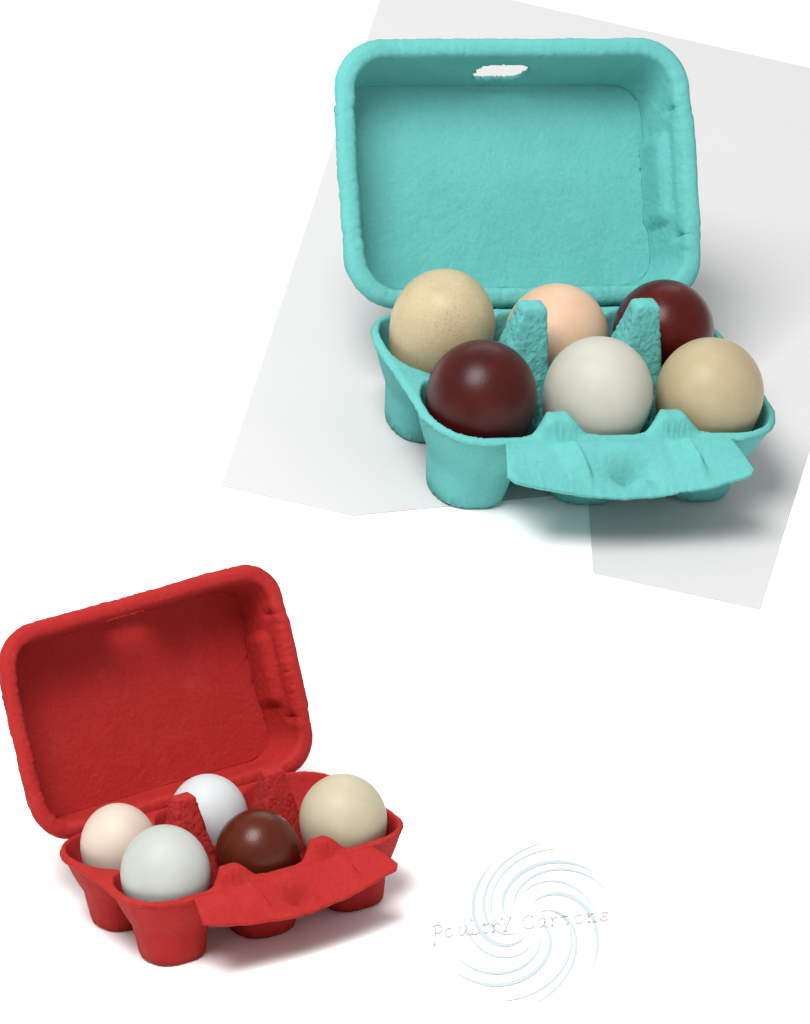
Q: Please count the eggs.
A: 11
